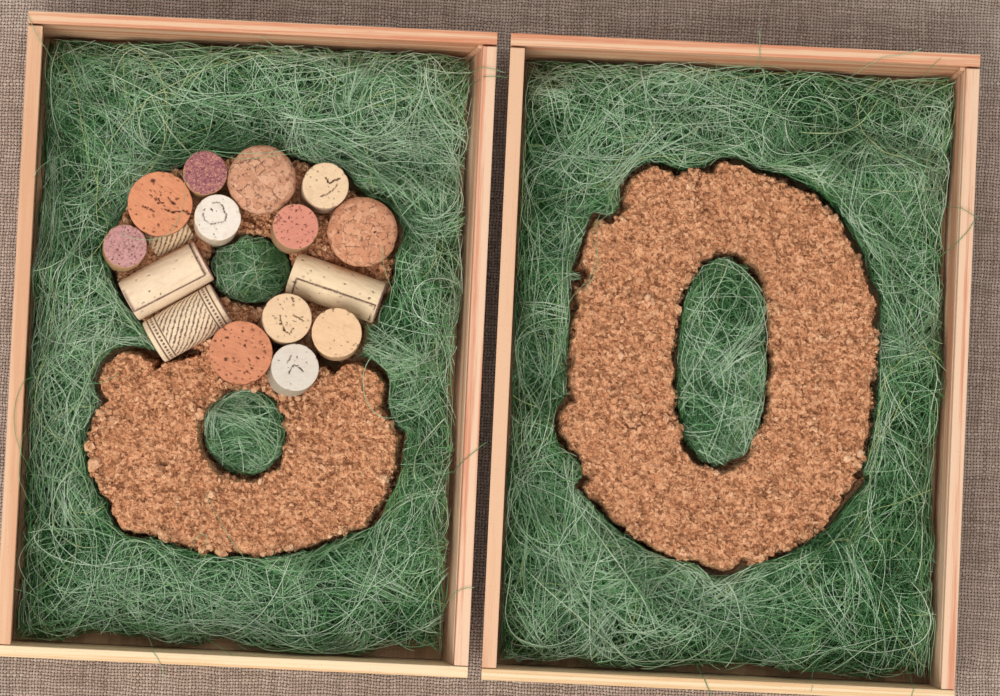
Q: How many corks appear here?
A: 16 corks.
